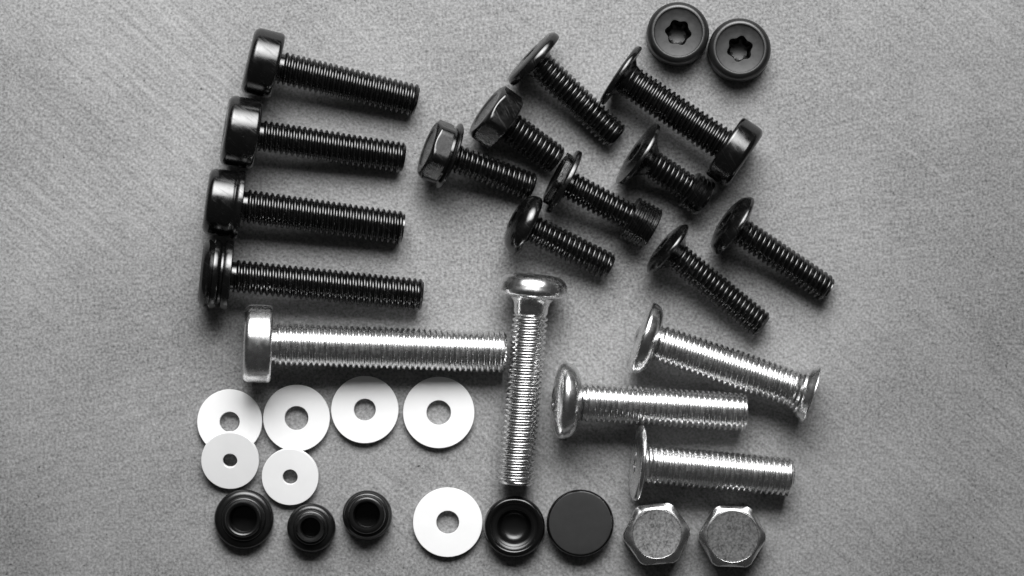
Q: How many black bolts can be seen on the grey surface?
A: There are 13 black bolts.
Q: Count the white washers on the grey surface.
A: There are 7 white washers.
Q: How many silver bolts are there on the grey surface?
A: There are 5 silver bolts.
